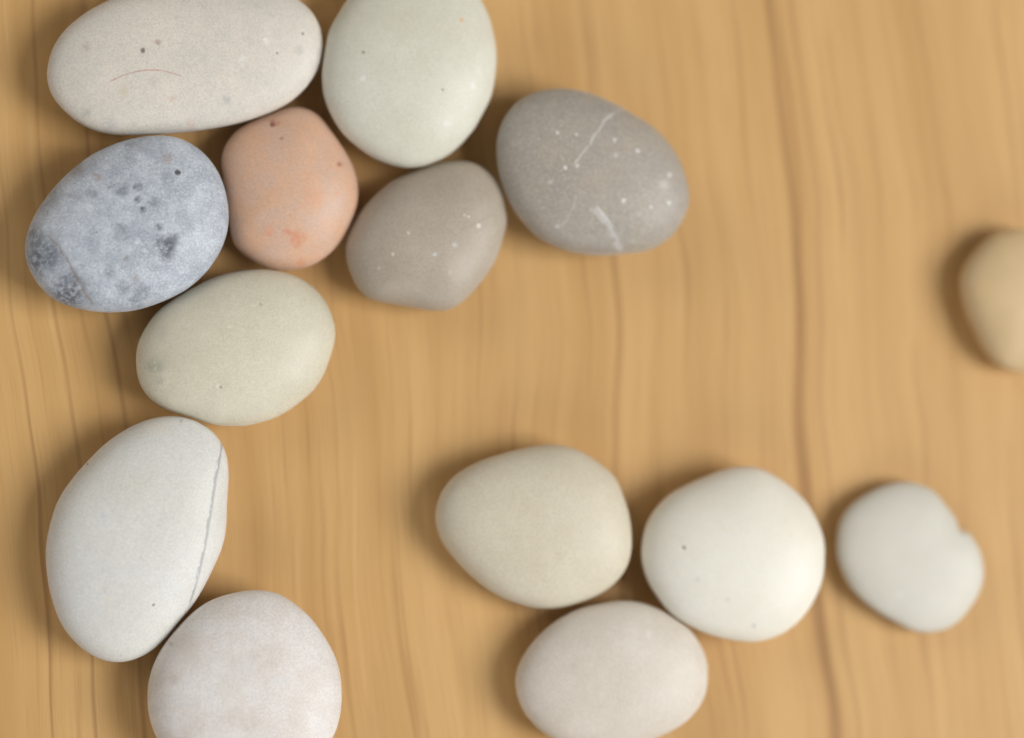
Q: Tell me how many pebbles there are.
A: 14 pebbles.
